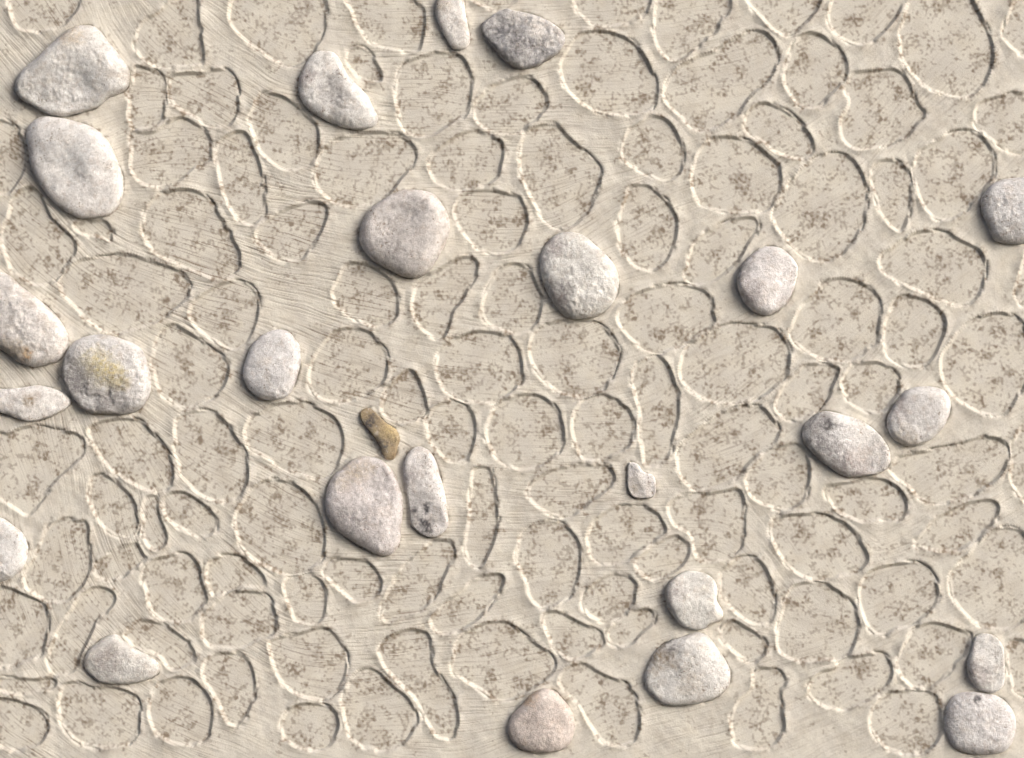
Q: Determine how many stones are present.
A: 26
